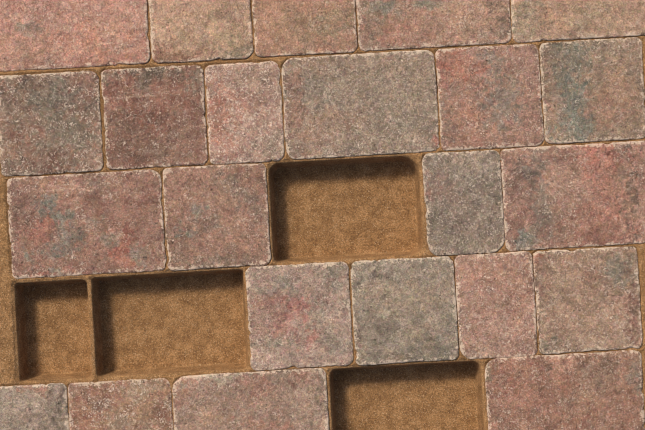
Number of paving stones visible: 23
